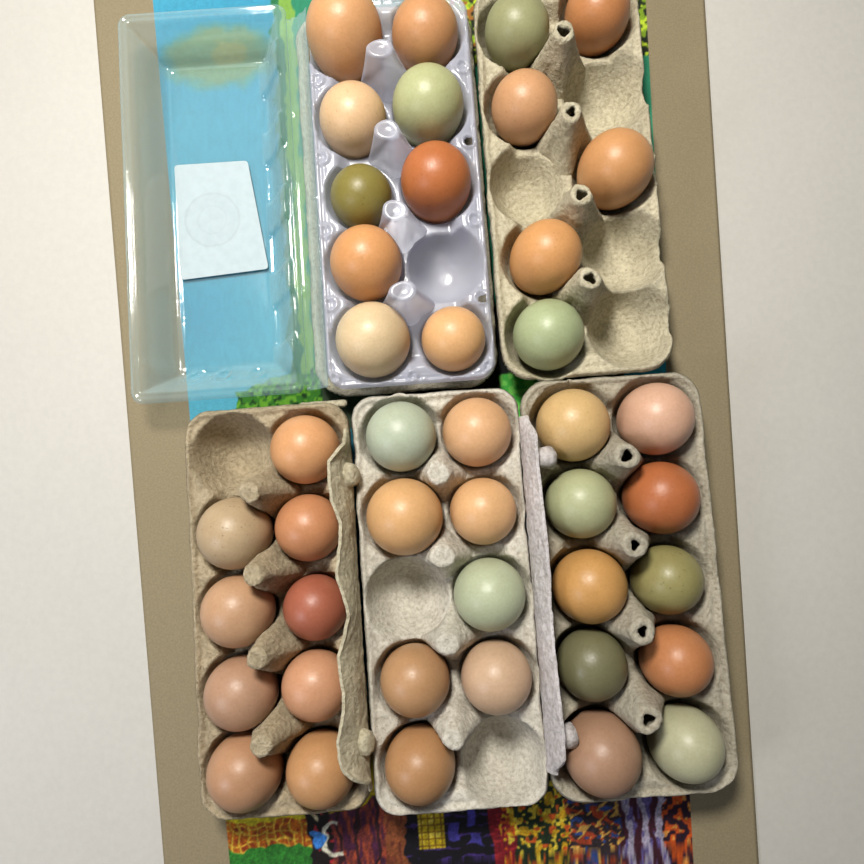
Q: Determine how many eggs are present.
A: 42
